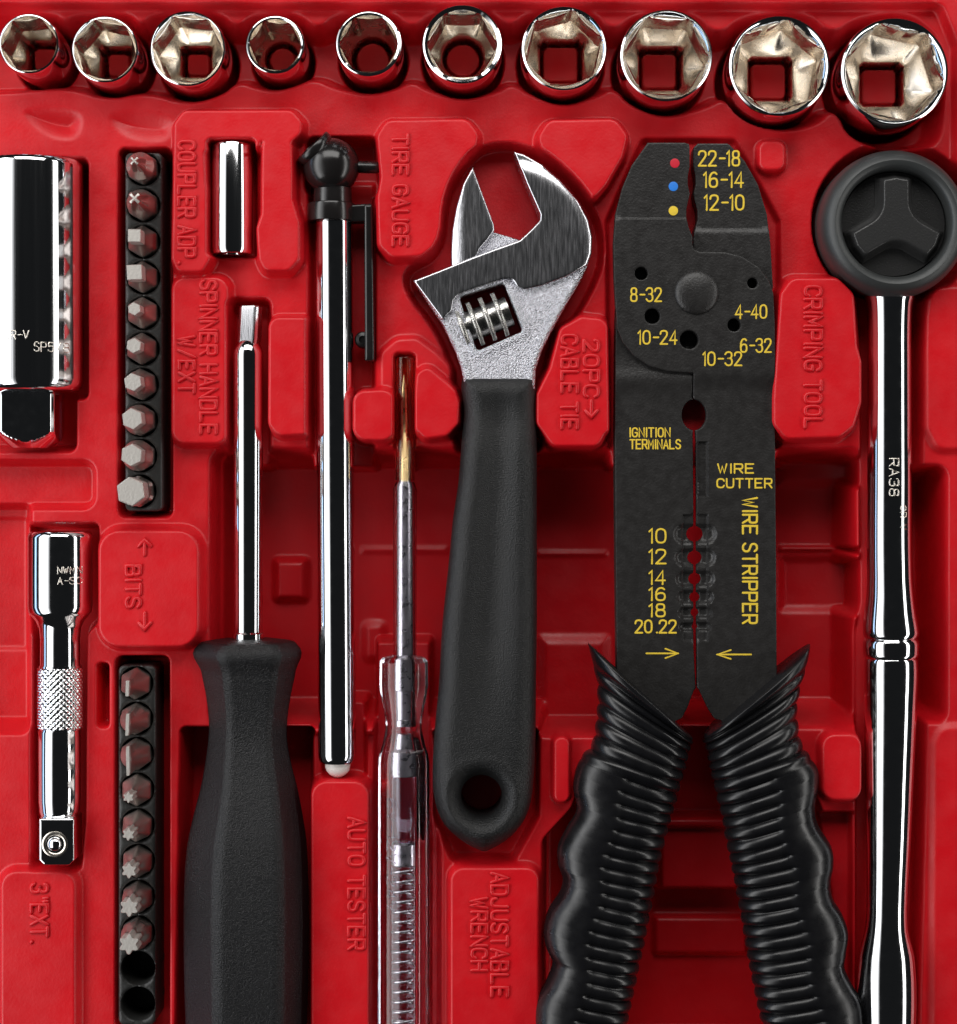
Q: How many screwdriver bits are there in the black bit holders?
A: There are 18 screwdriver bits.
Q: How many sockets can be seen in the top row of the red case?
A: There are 10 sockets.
